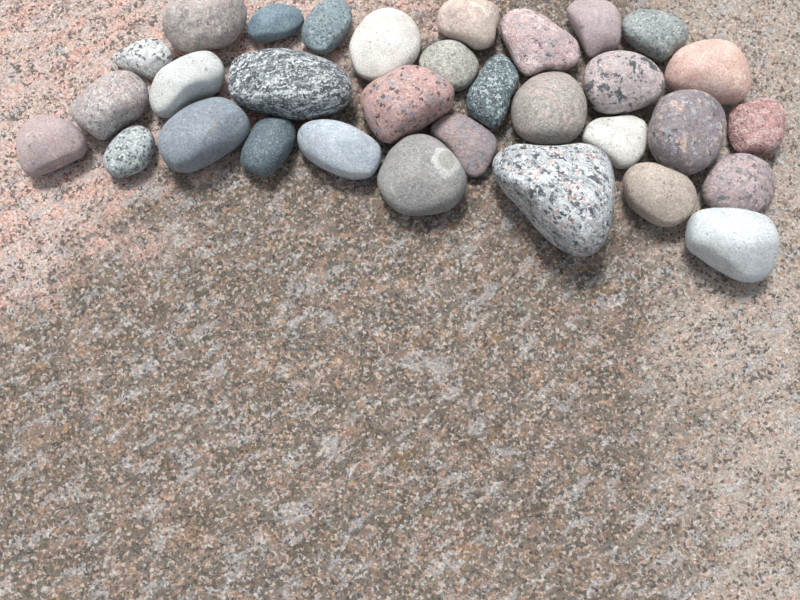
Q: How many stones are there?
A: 32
